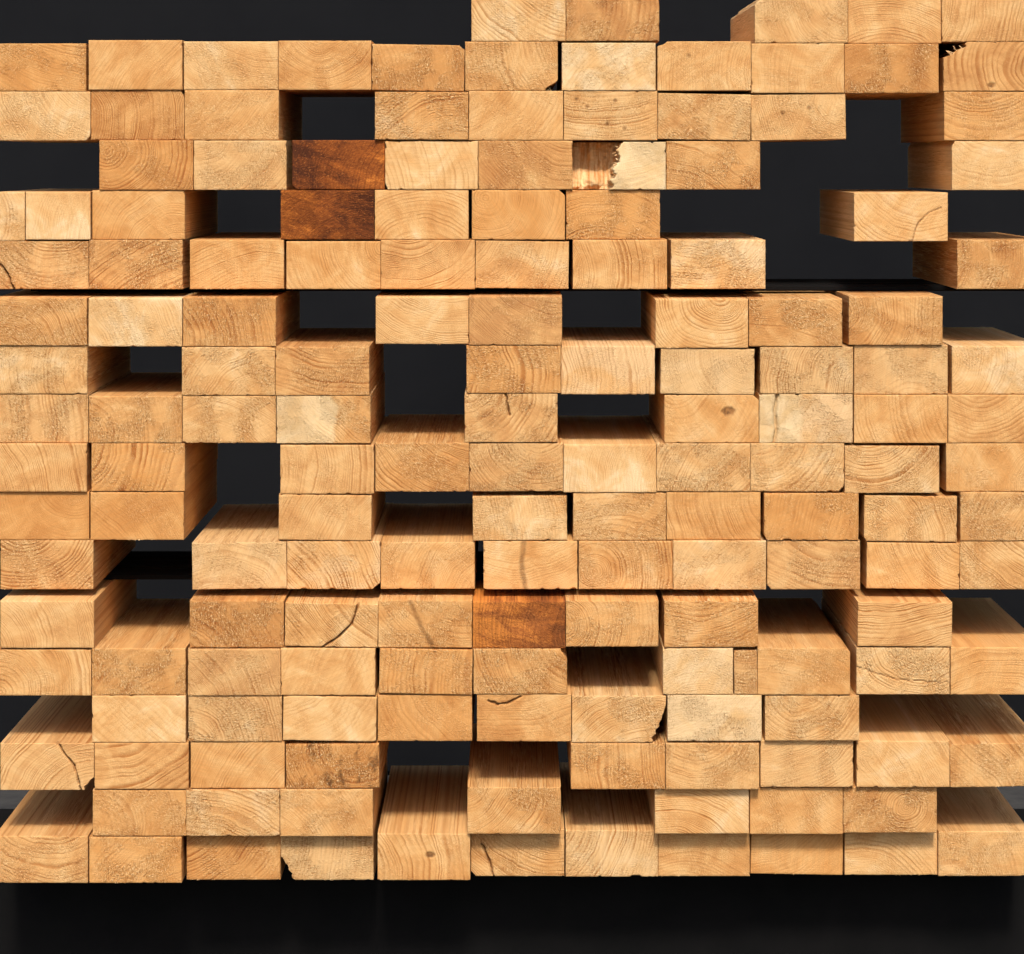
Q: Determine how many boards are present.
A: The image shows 159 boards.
